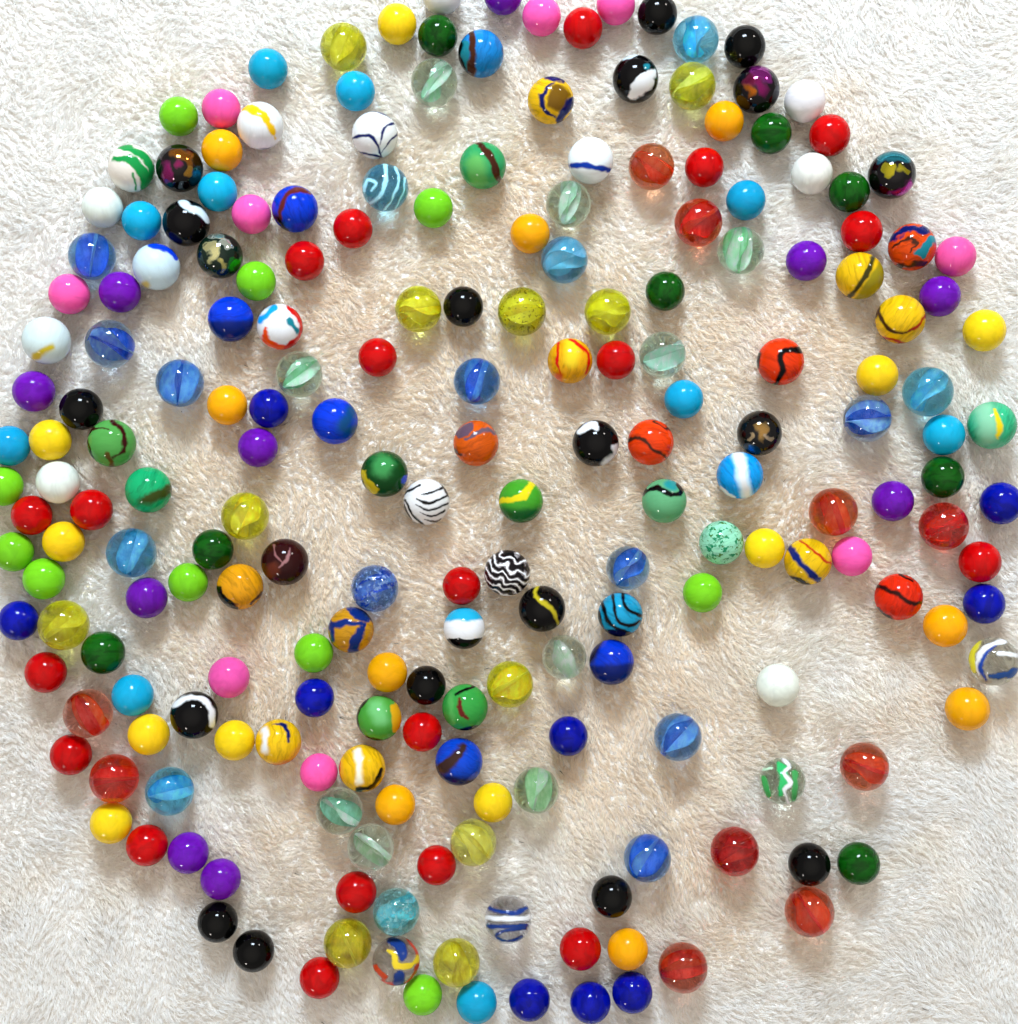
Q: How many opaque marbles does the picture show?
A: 163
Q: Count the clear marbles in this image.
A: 50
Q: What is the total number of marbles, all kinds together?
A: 213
